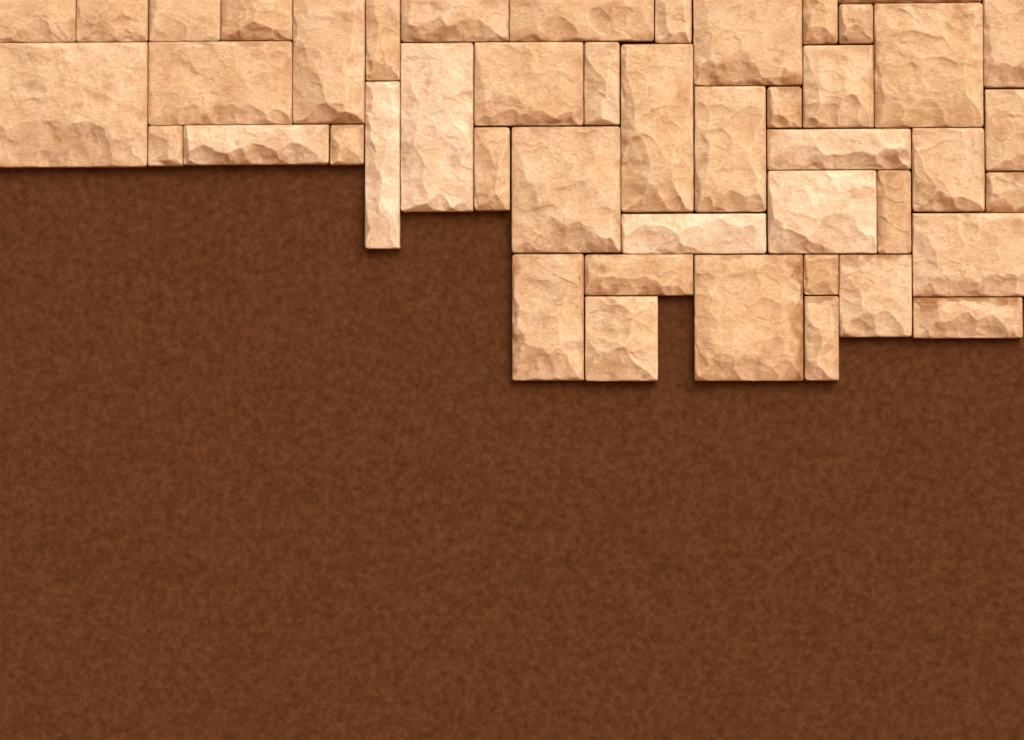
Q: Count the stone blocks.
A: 46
